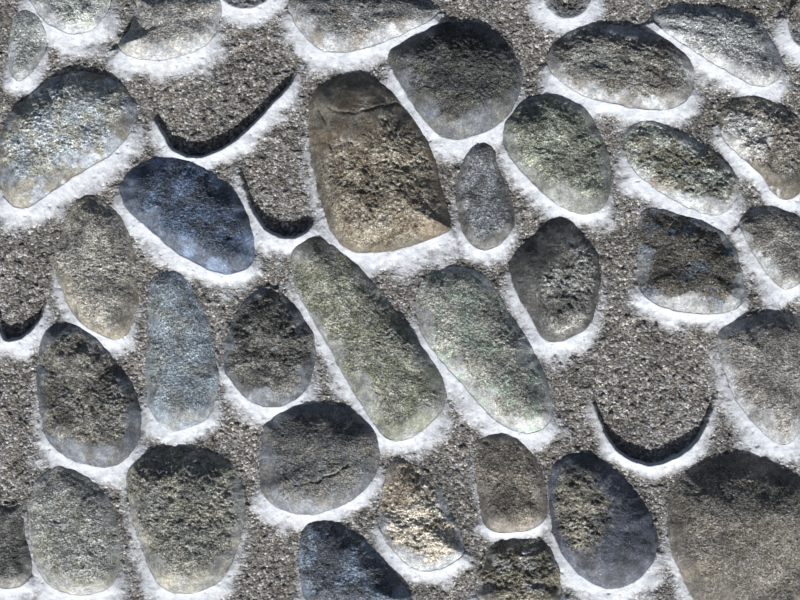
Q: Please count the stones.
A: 34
